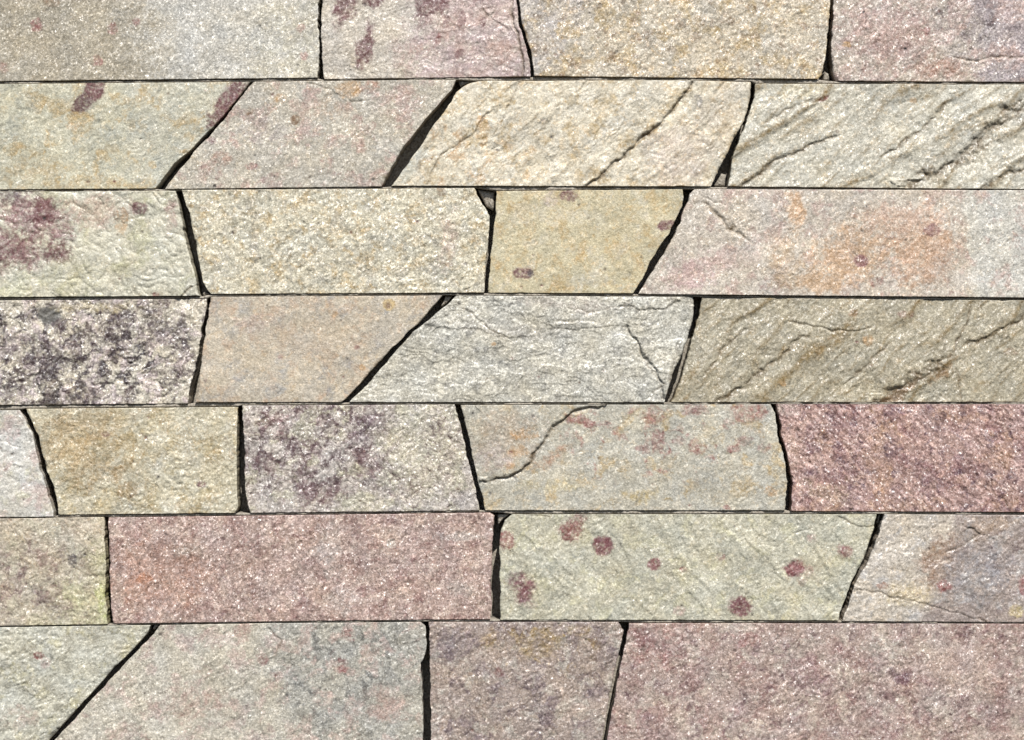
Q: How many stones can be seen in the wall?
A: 29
